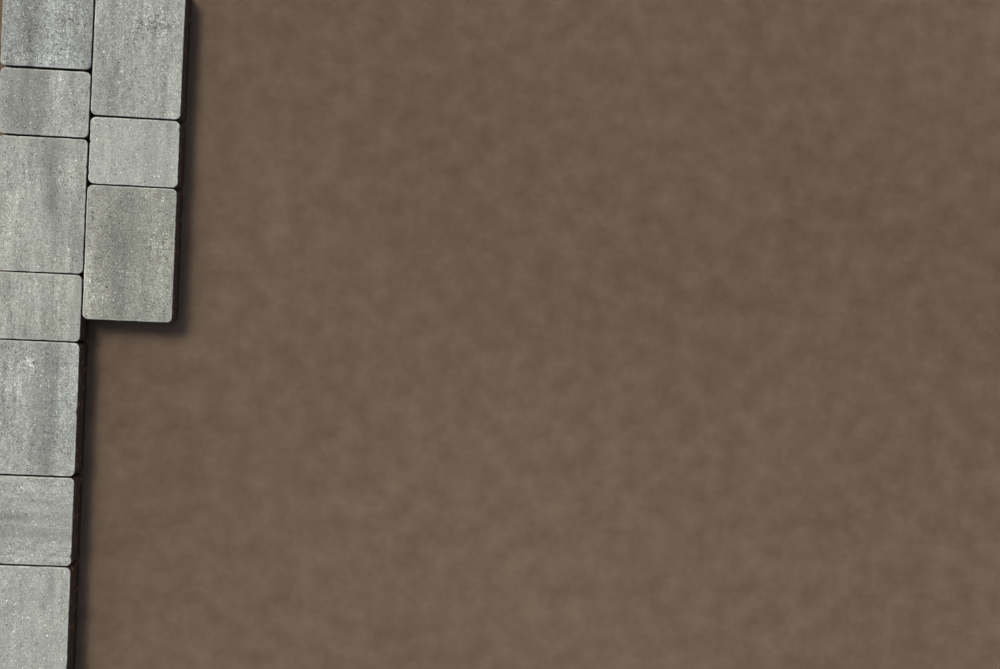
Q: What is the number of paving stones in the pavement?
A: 10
